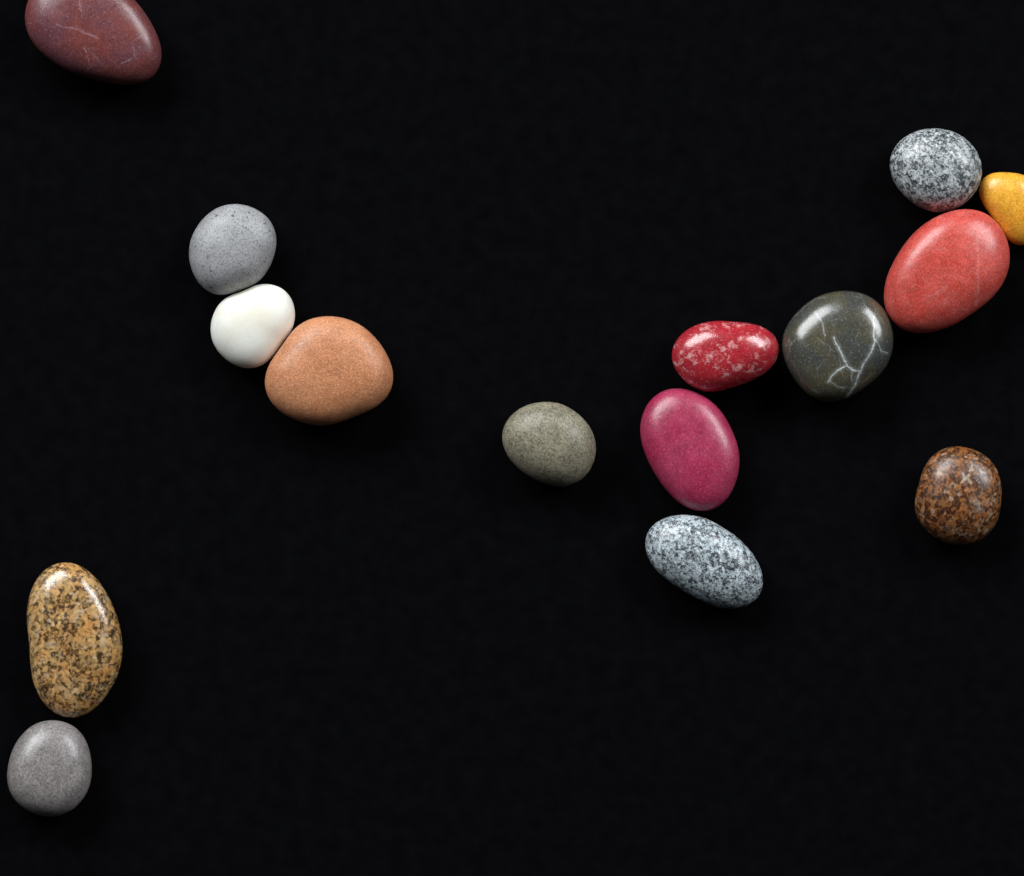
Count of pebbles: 15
